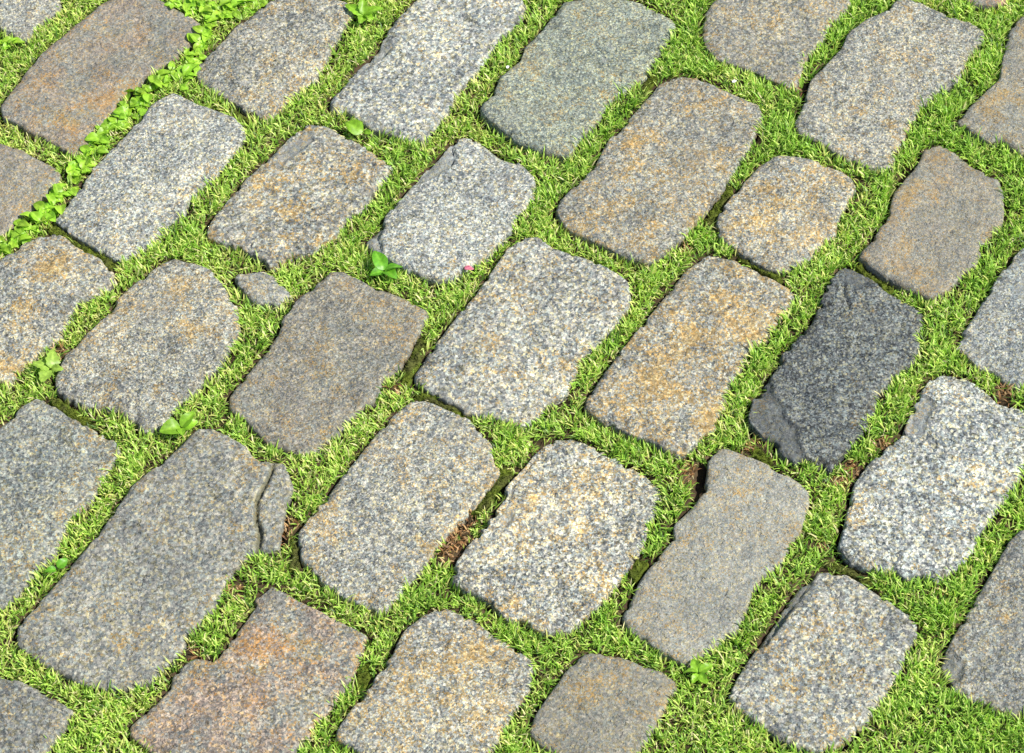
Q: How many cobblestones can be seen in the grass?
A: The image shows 36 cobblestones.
